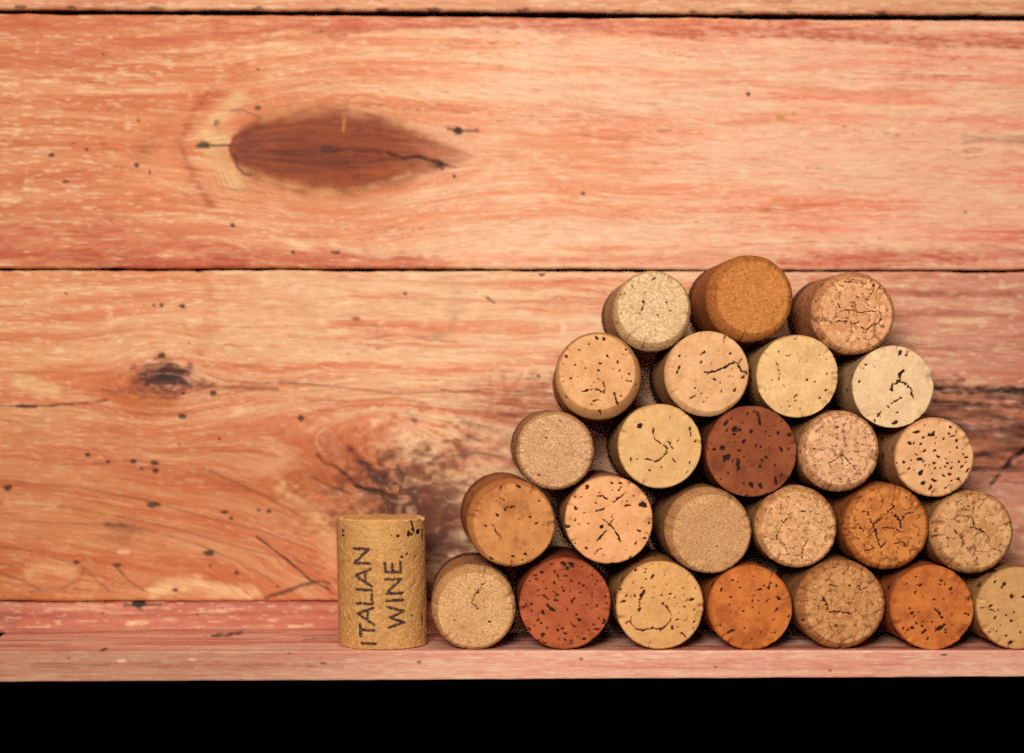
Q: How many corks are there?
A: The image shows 26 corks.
